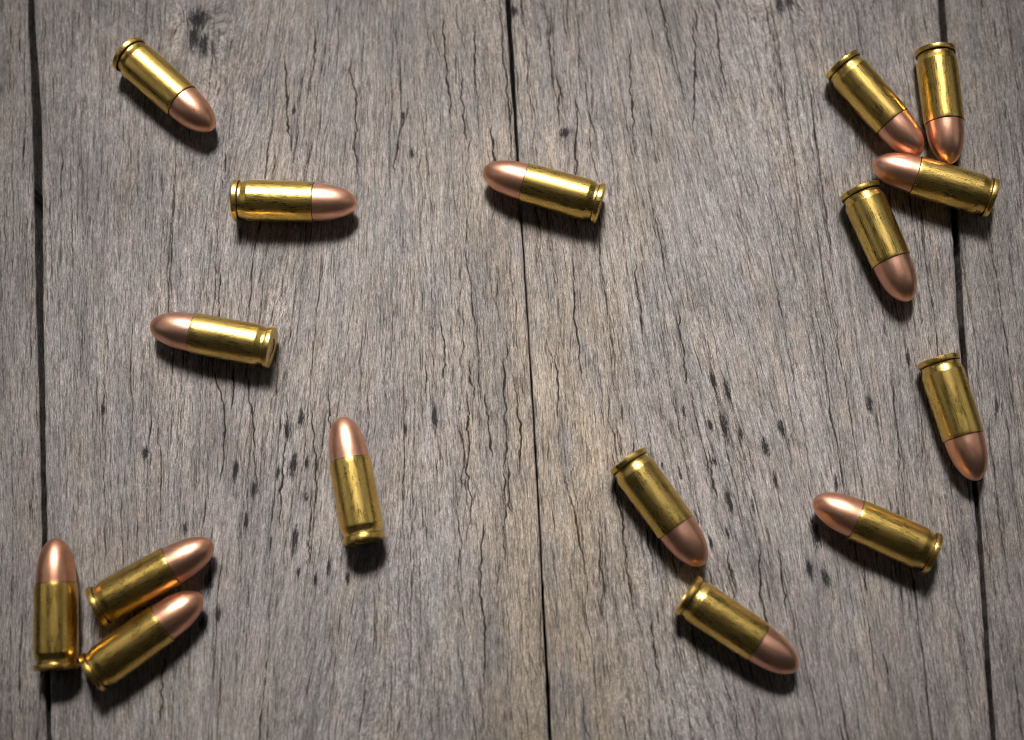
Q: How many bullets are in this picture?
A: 16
